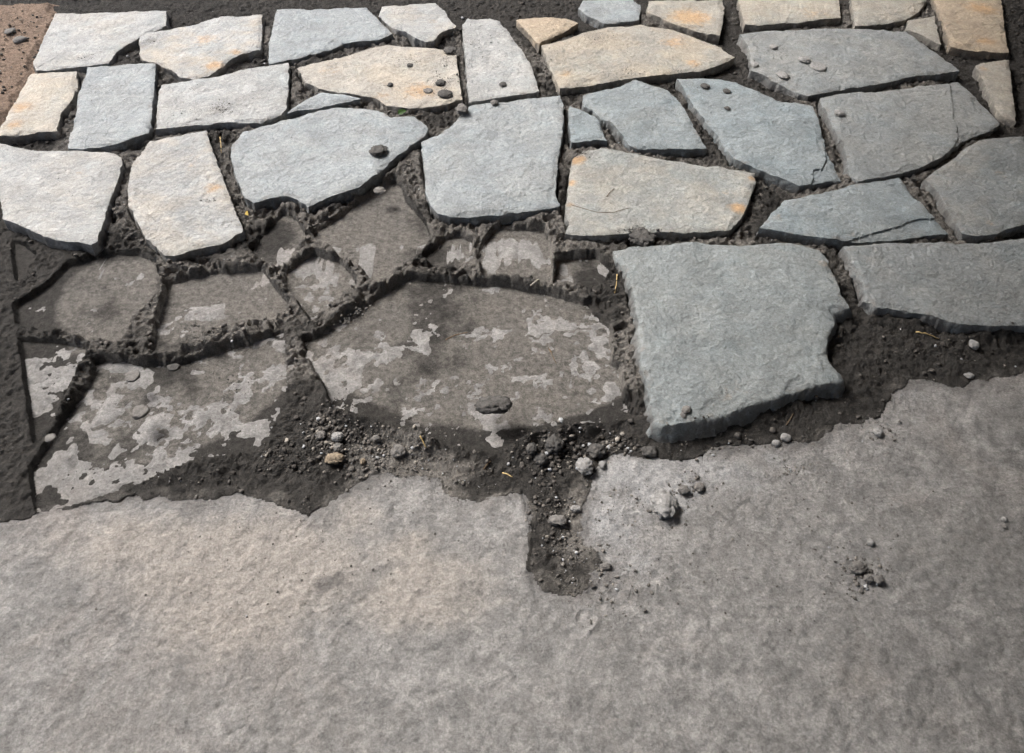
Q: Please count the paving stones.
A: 33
